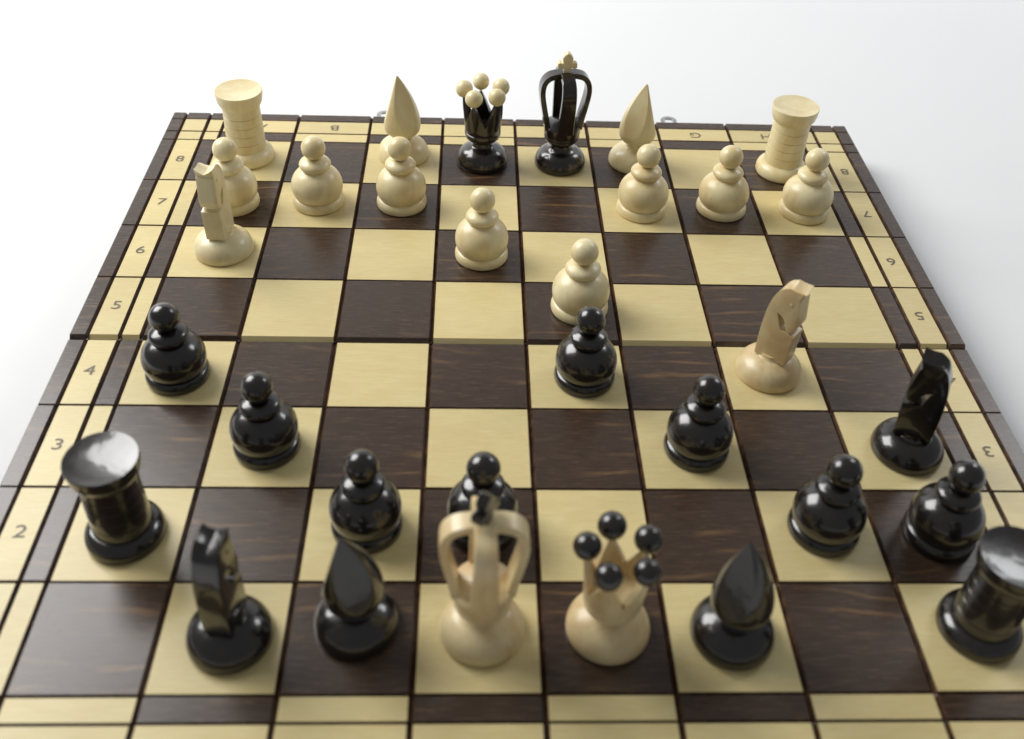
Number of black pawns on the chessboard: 8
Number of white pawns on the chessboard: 8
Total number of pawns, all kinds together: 16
